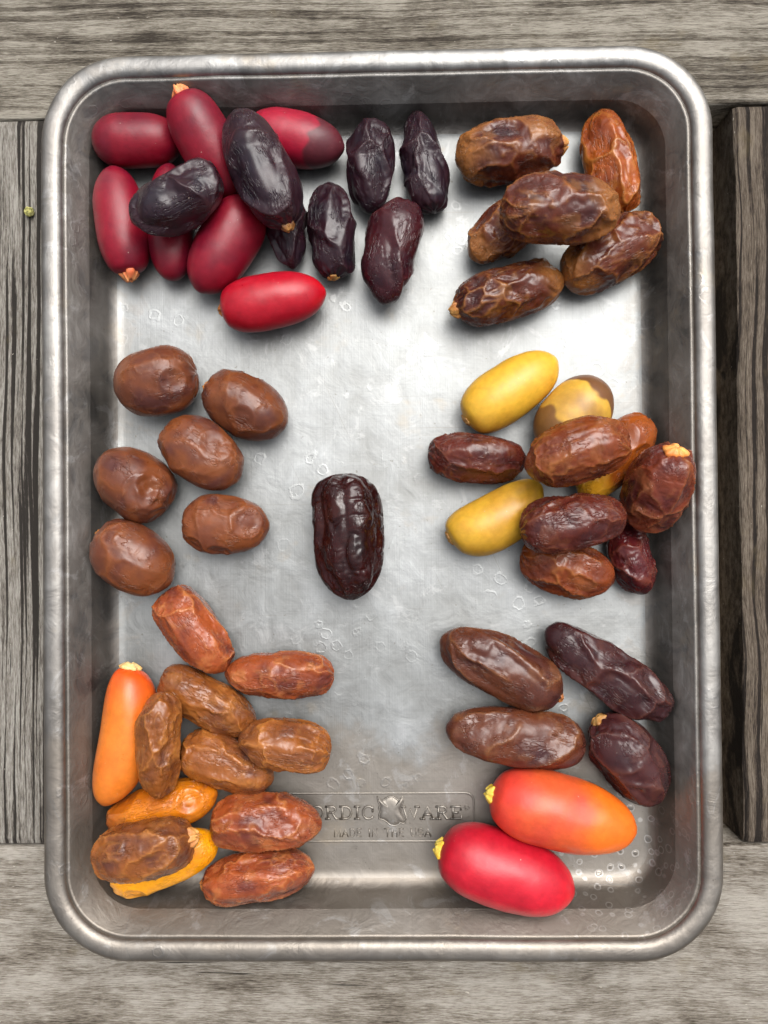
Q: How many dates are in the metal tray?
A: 55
